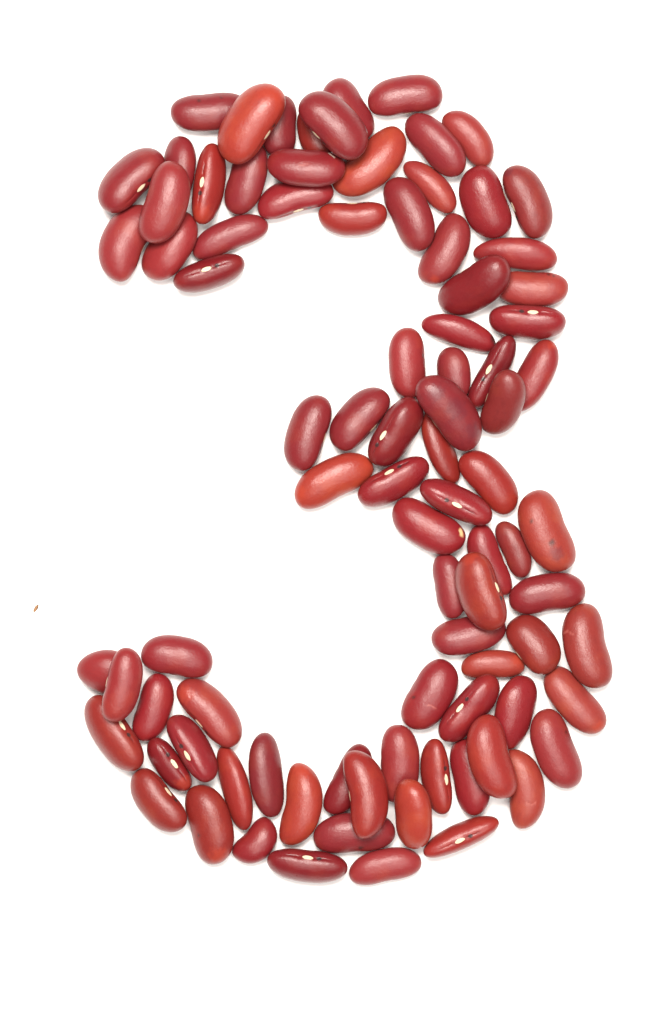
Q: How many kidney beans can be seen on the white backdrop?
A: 88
